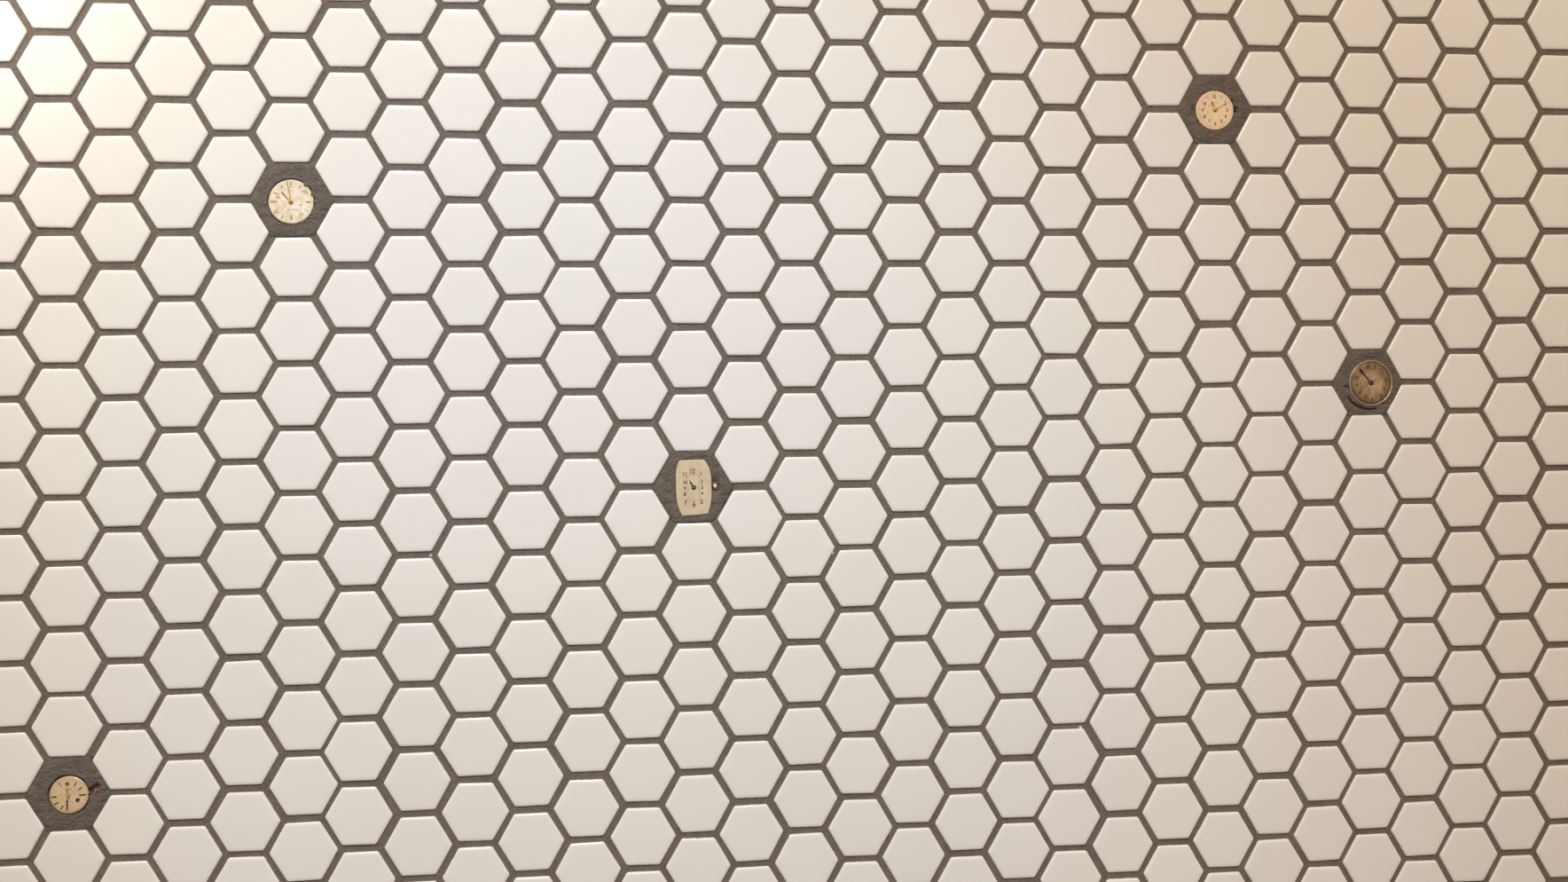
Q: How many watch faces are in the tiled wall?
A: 5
